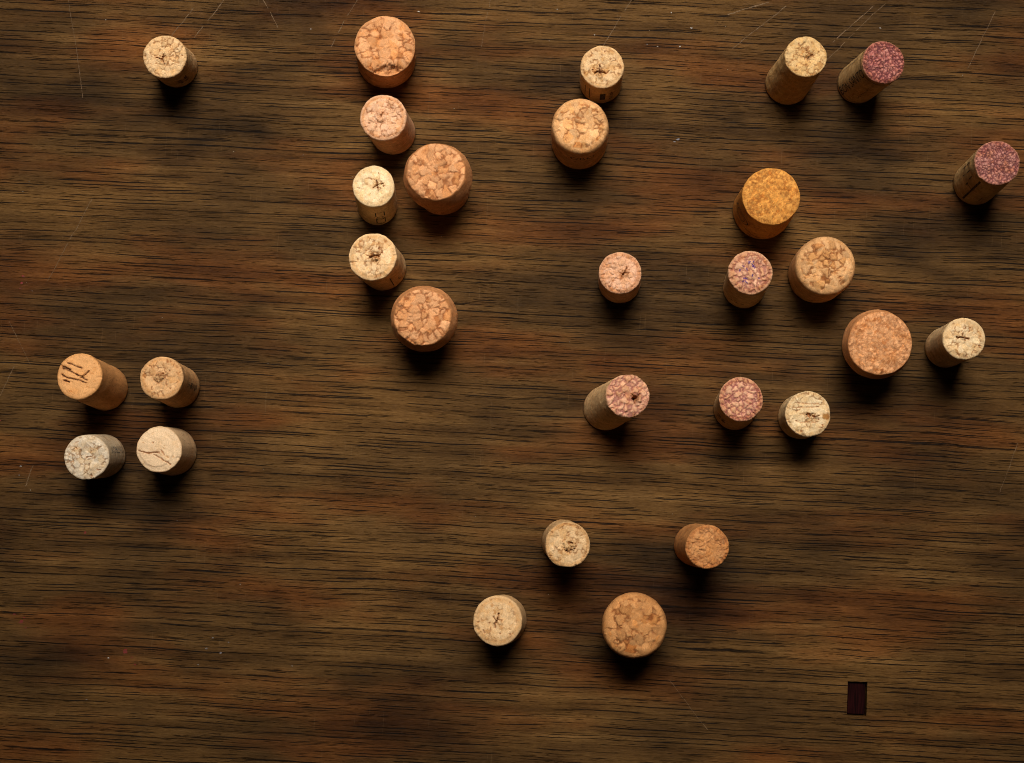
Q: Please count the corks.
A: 29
